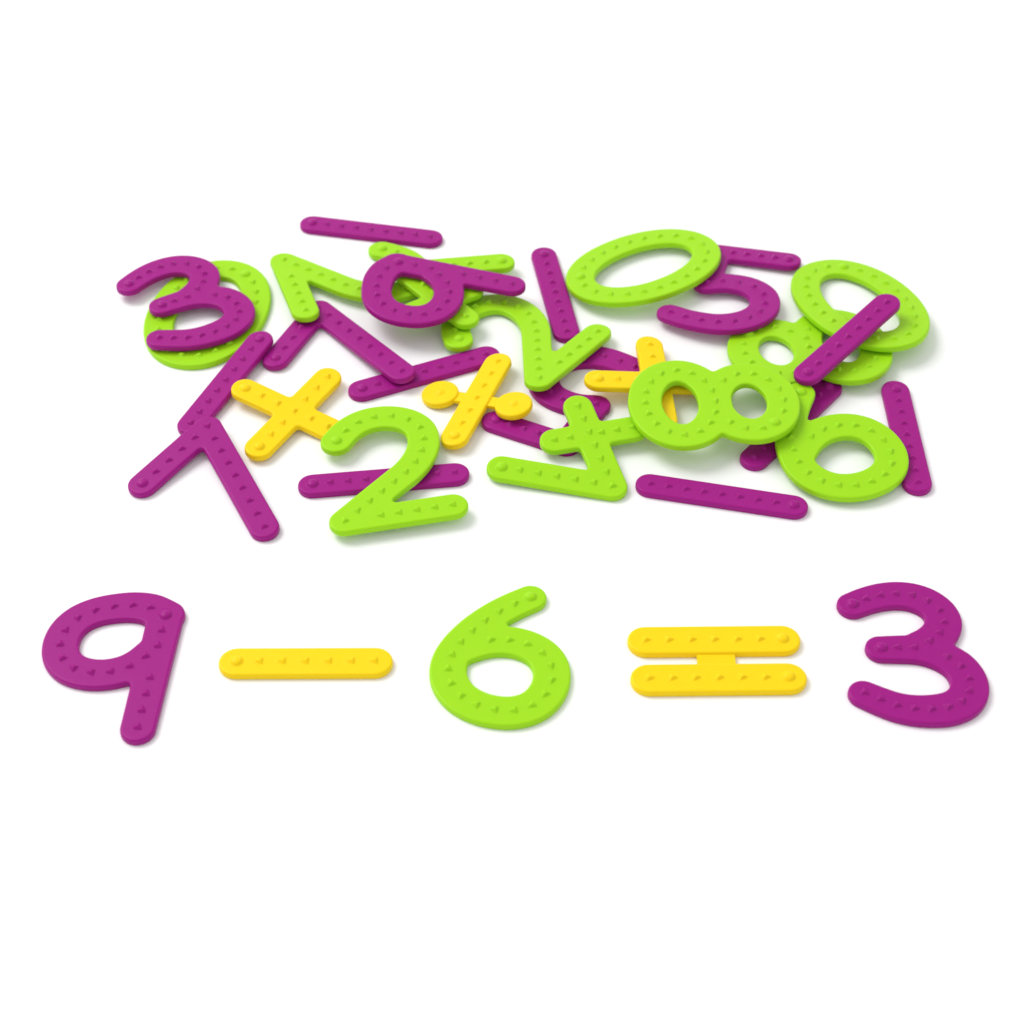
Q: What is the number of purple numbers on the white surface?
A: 17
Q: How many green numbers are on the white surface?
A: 12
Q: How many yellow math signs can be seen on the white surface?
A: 5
